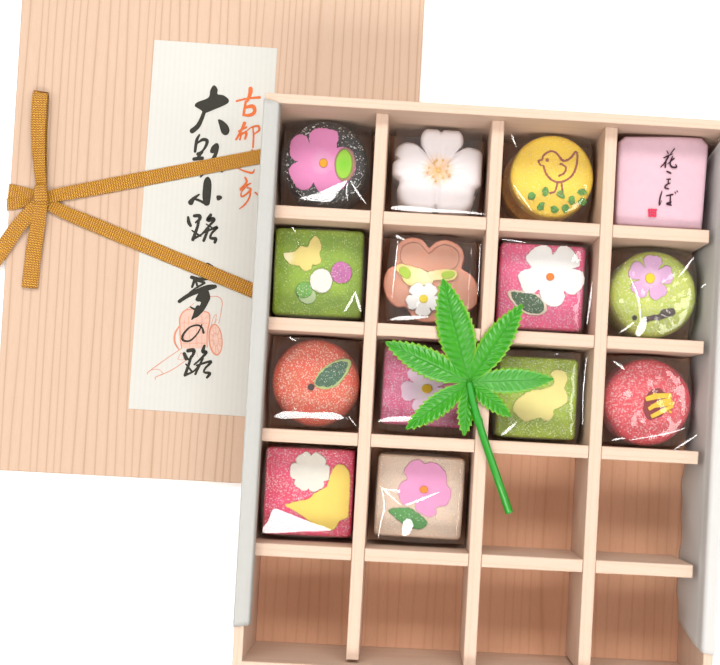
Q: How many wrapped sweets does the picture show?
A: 14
